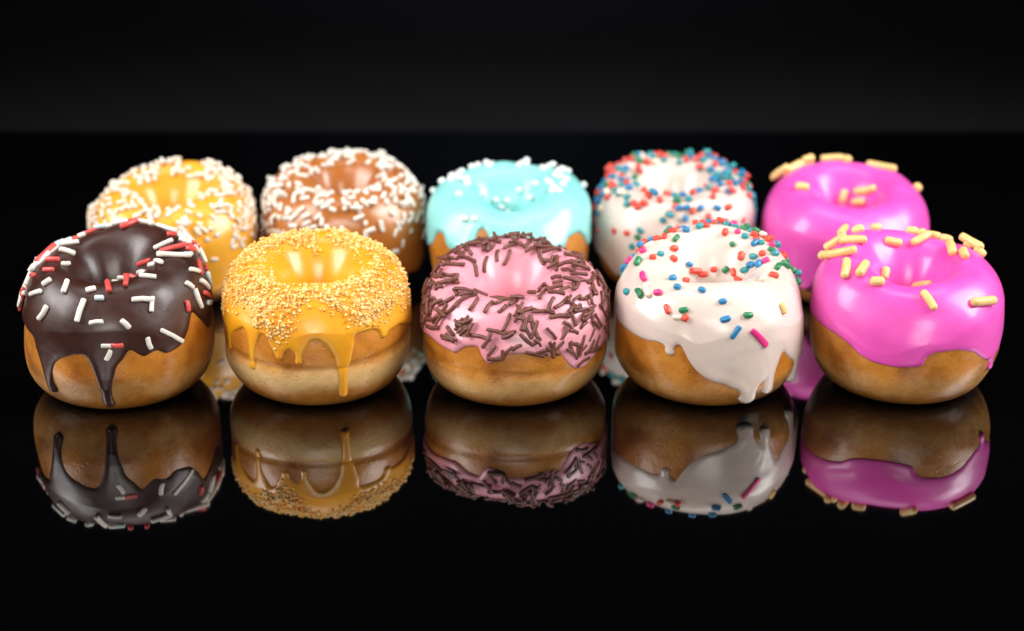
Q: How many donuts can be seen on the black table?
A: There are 10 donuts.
